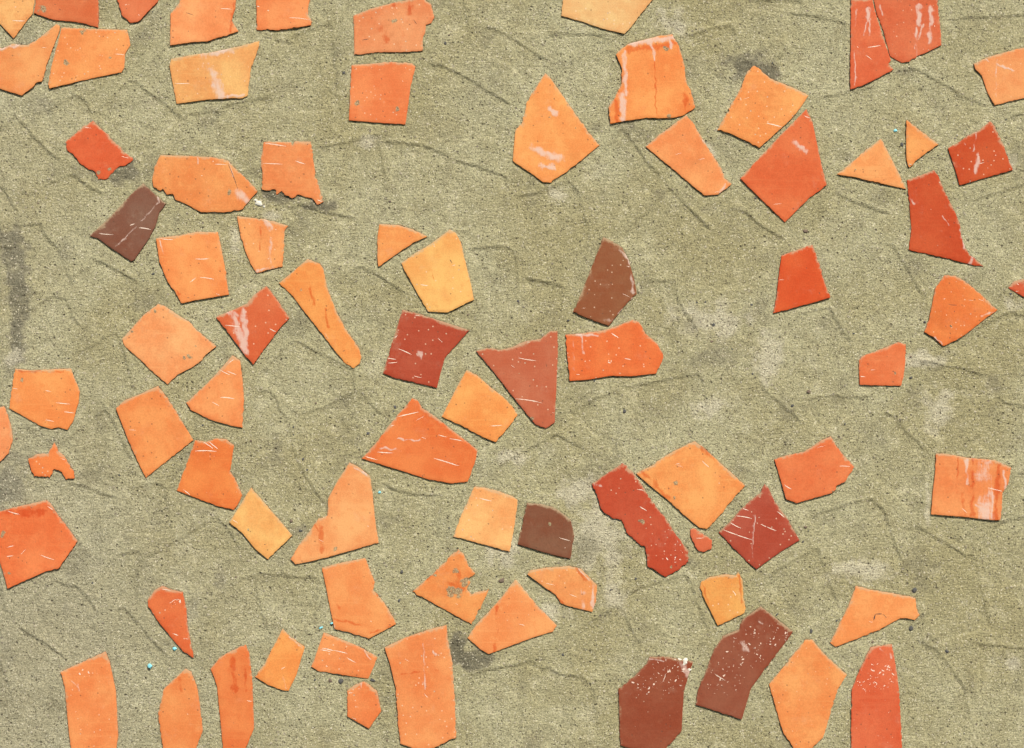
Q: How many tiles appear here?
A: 79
